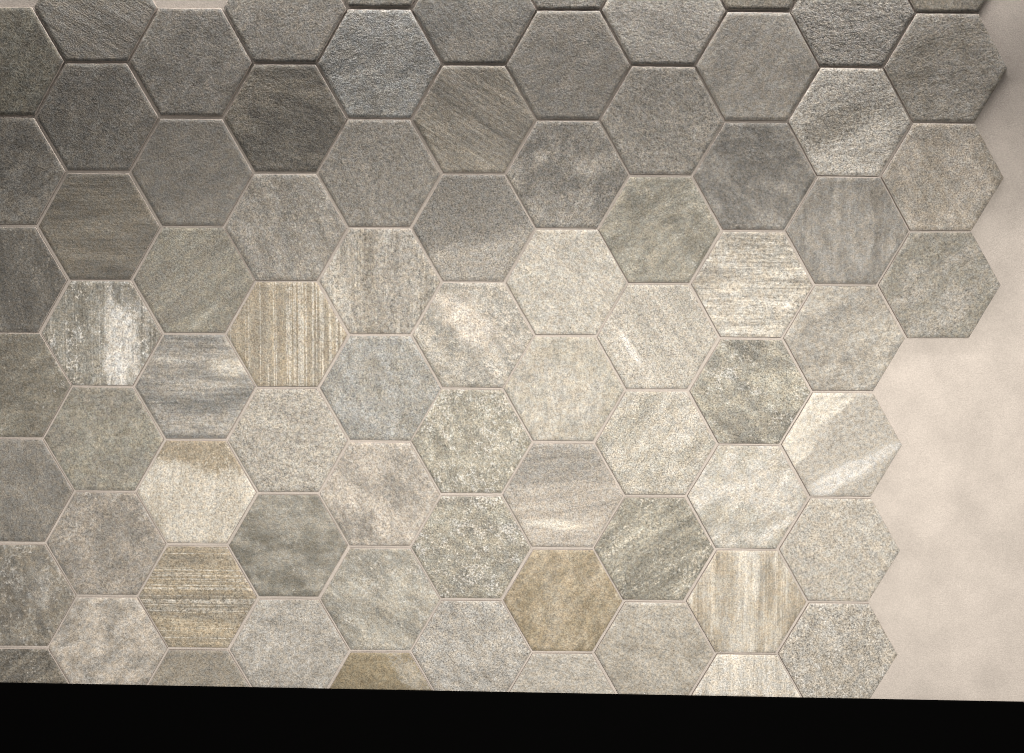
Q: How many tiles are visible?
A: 77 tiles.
